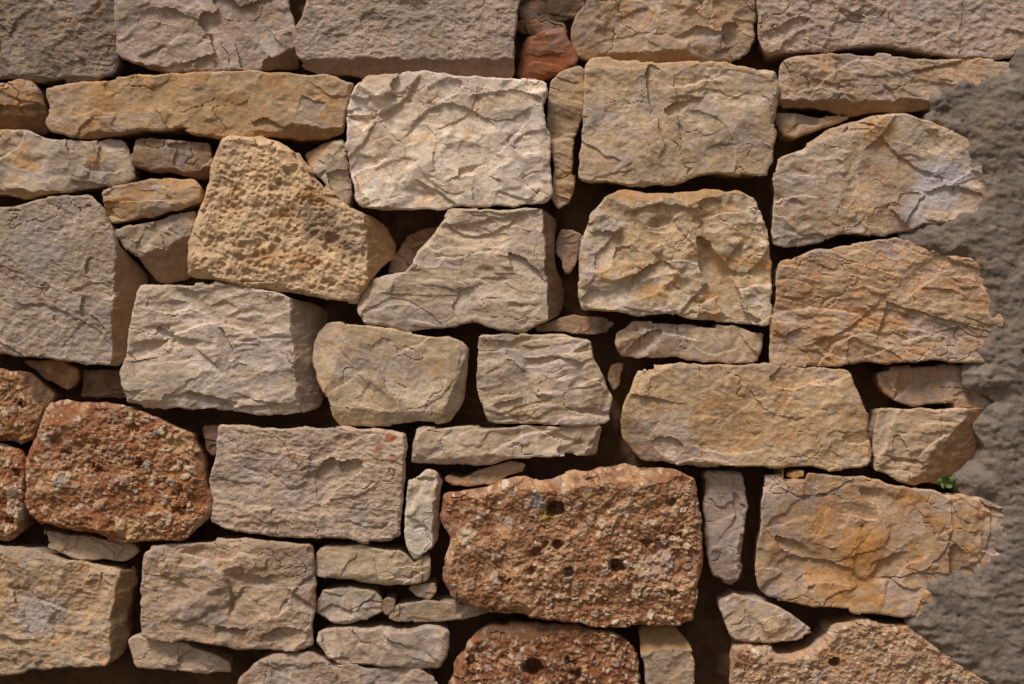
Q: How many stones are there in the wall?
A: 66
